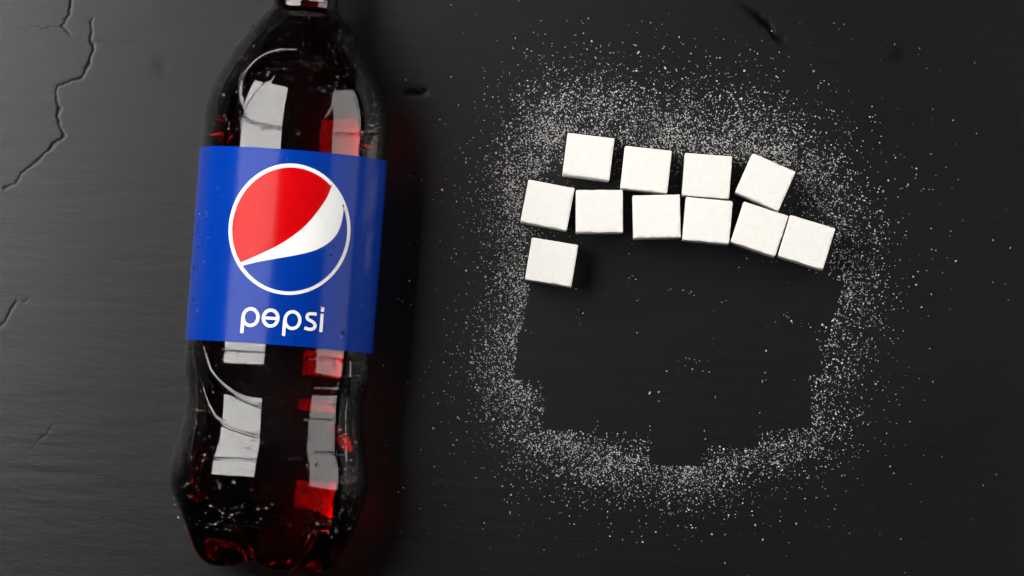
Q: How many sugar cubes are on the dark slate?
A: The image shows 11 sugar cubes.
